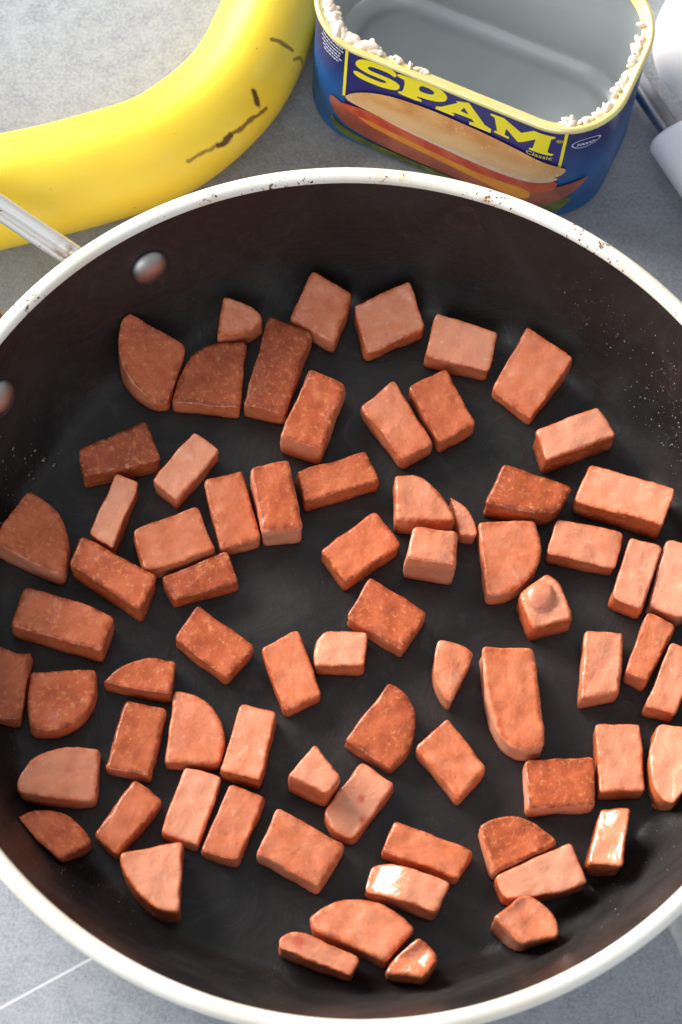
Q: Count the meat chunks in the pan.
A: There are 72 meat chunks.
